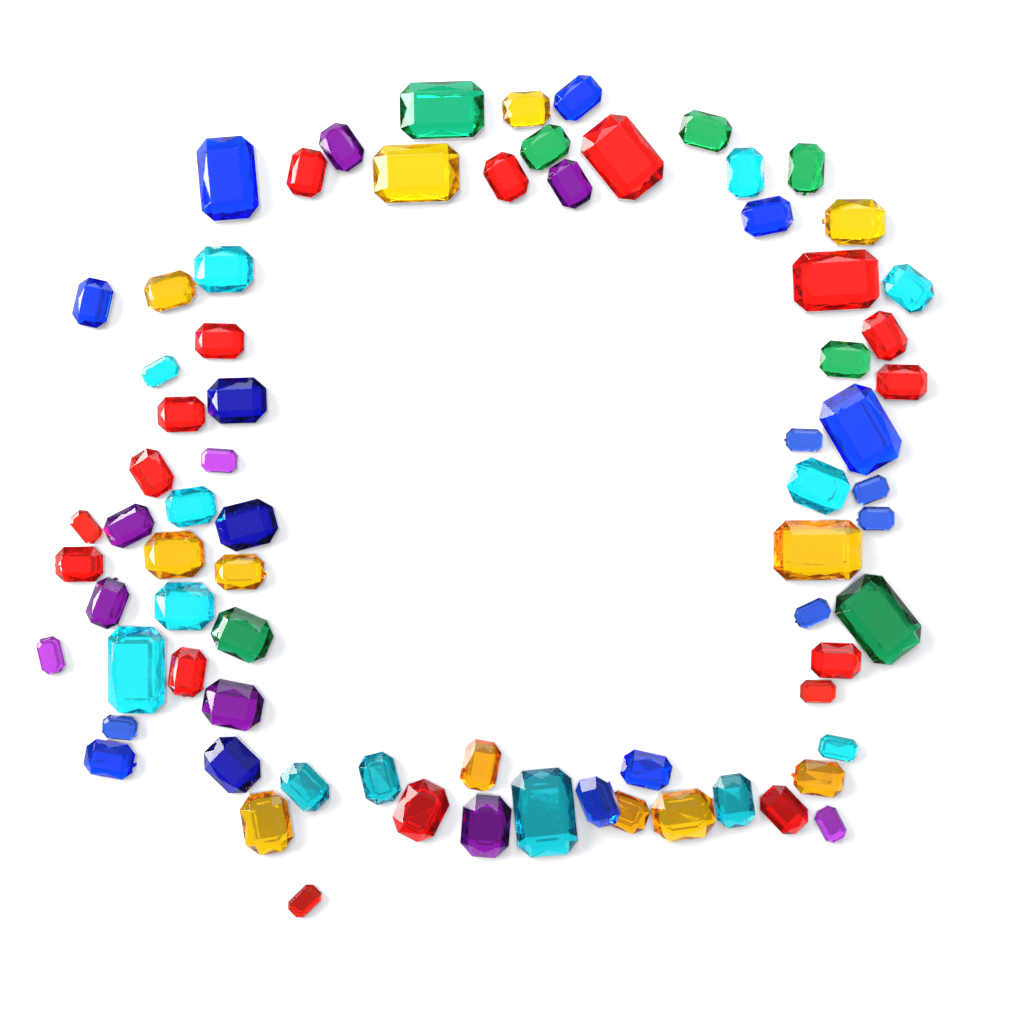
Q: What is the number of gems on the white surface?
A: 74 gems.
